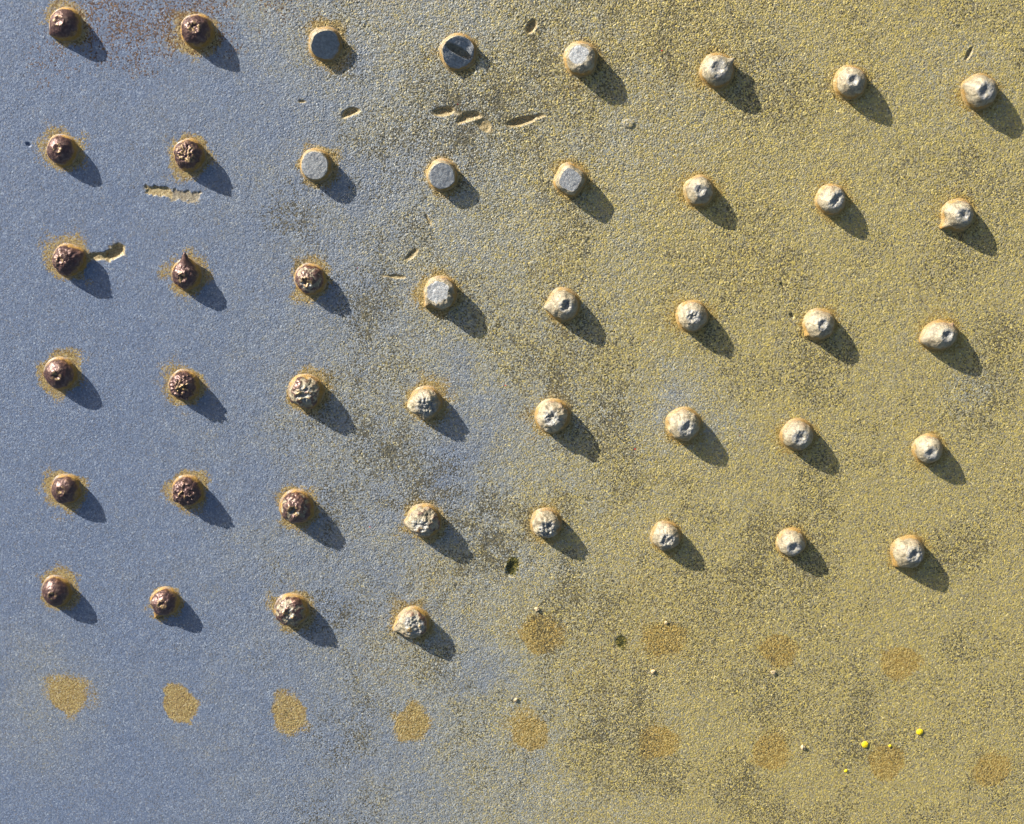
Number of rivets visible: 44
